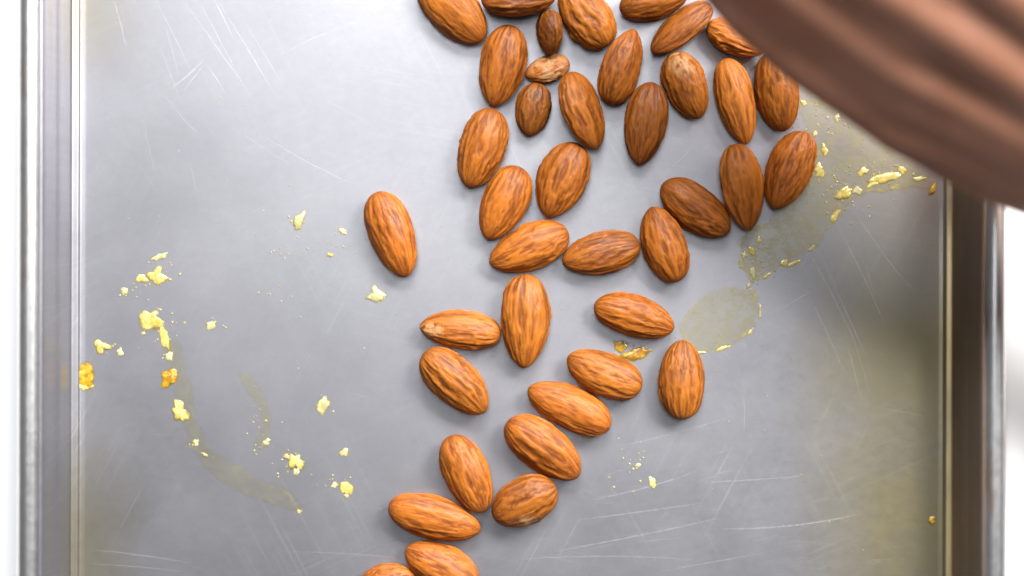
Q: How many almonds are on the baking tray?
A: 39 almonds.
